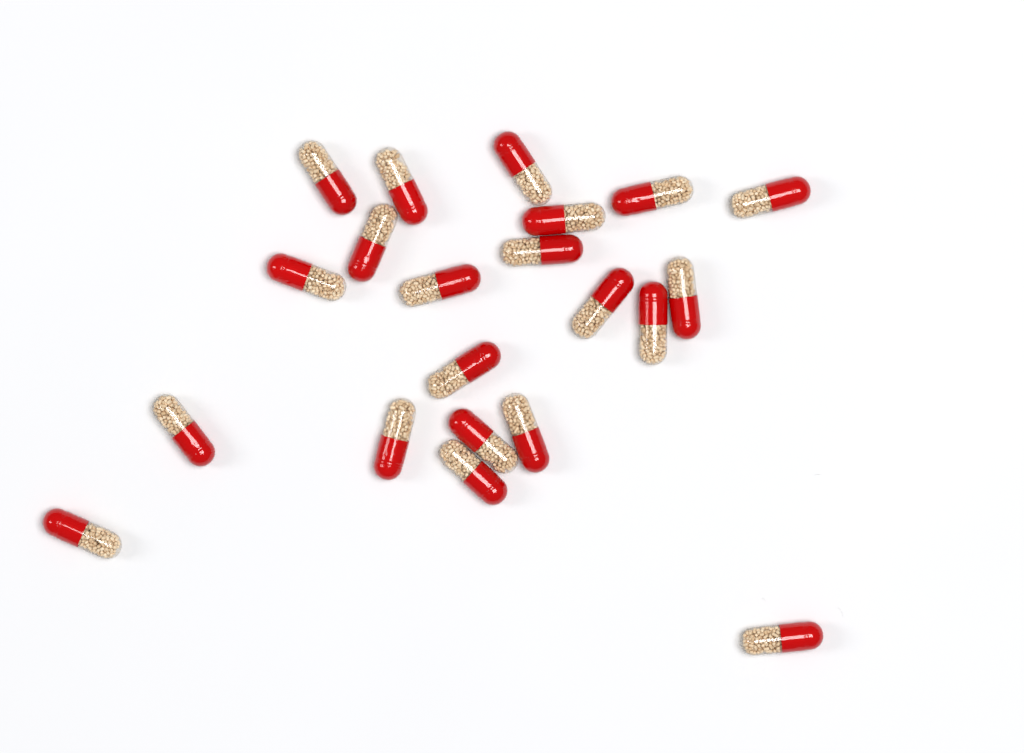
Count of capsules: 21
